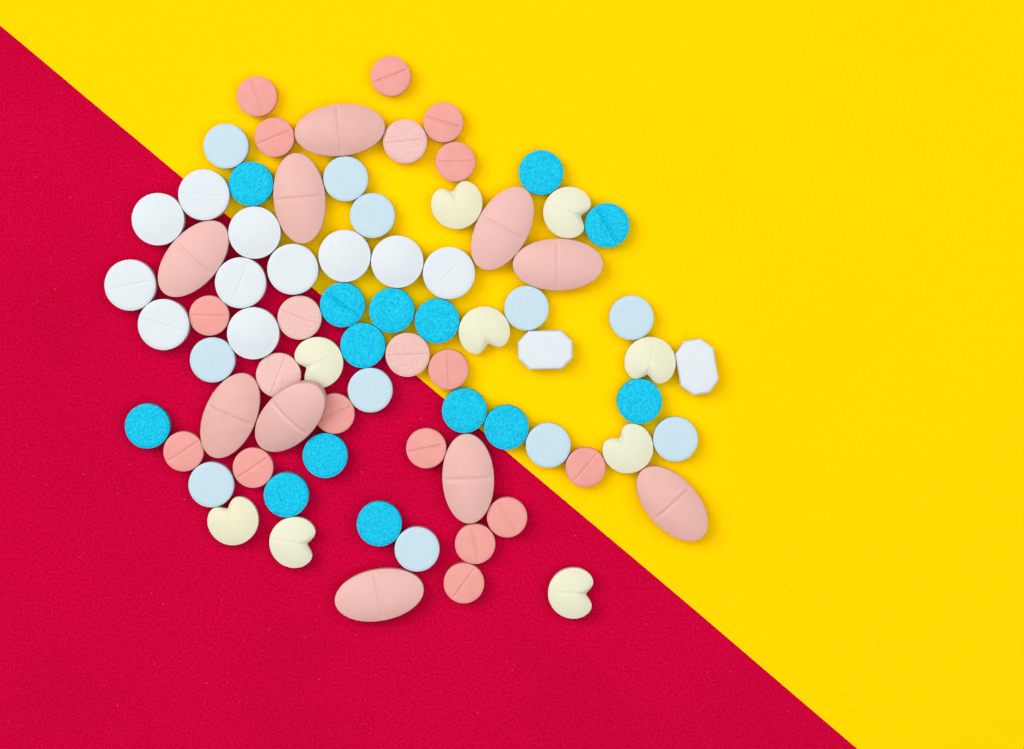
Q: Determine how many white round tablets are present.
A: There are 11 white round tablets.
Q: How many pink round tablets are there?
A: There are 19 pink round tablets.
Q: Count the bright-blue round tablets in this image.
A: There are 14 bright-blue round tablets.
